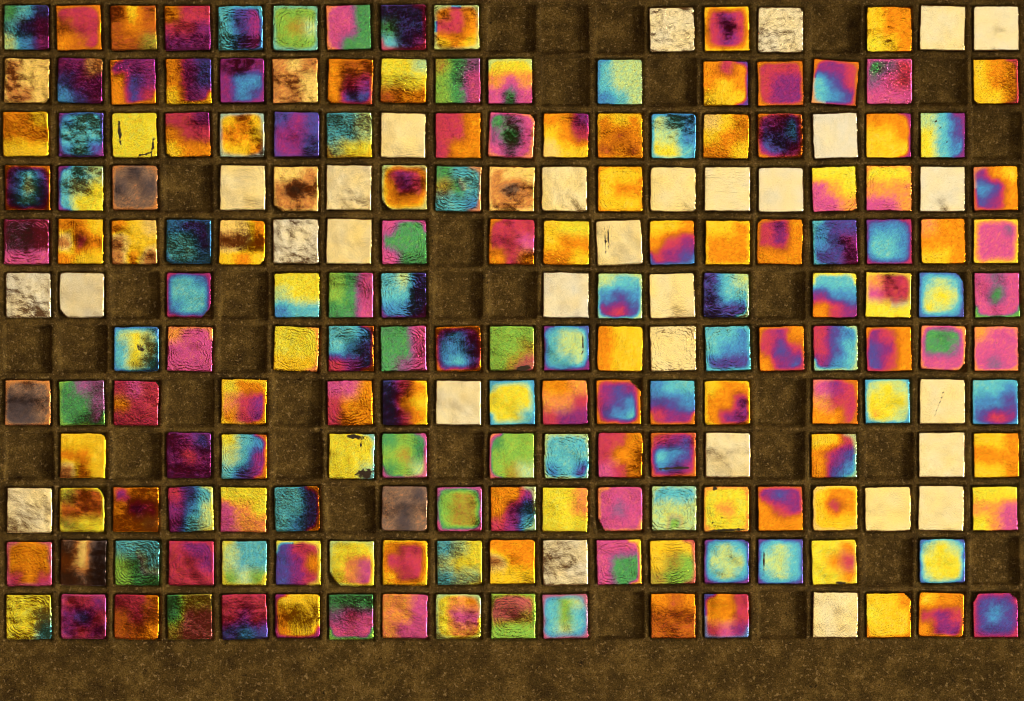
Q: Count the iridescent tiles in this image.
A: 166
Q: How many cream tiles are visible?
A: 30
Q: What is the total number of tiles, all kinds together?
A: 196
